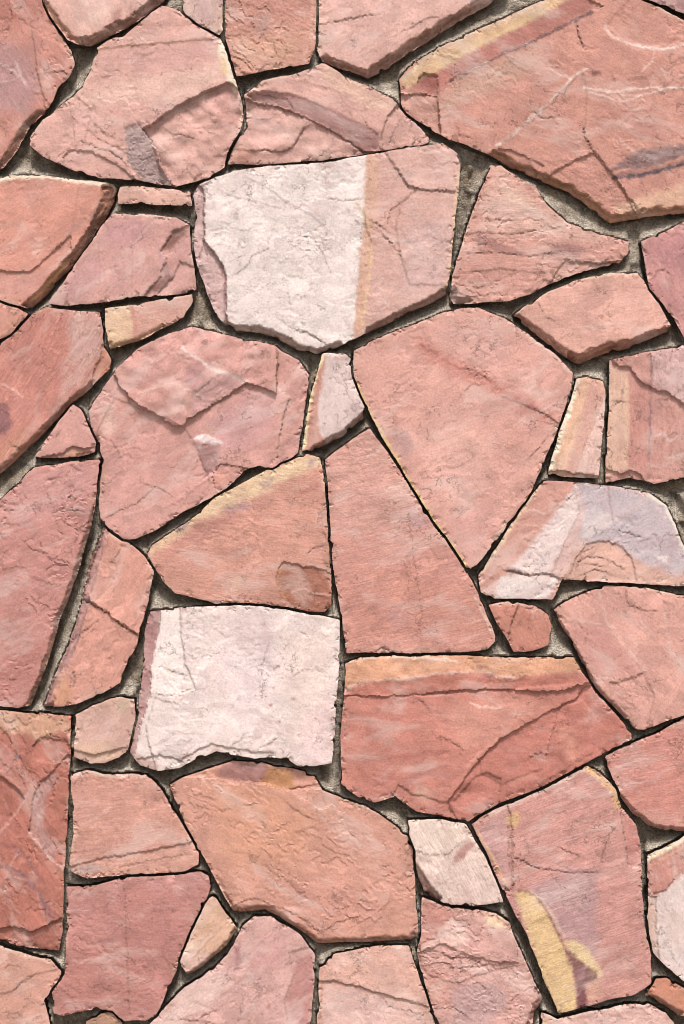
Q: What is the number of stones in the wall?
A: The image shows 51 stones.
